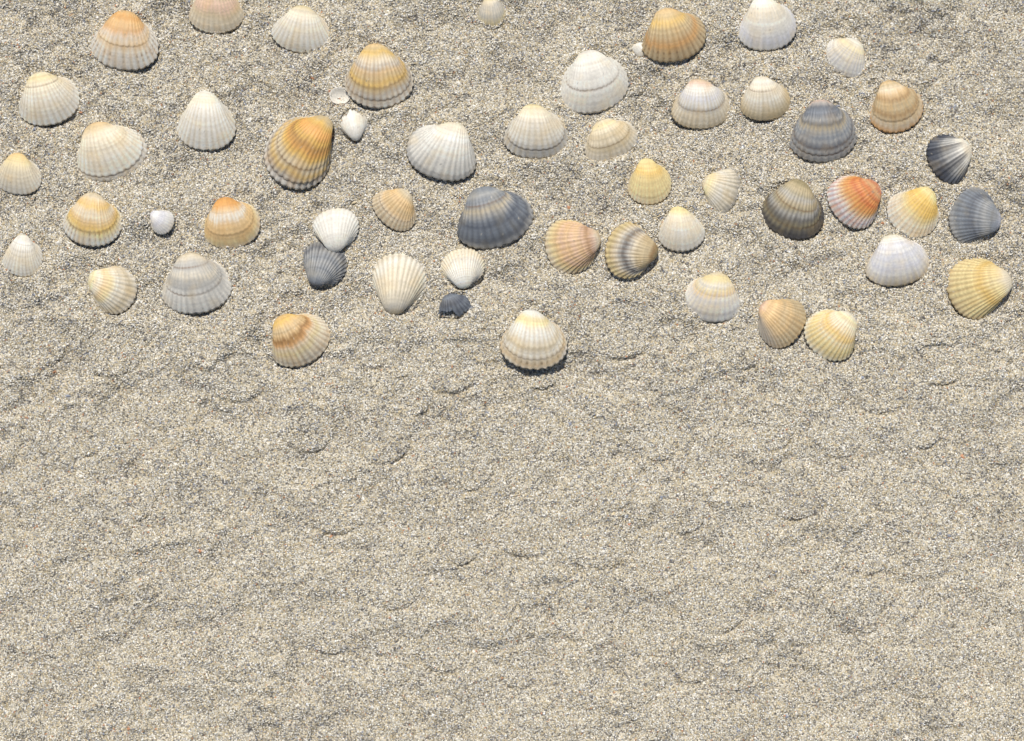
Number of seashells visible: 54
